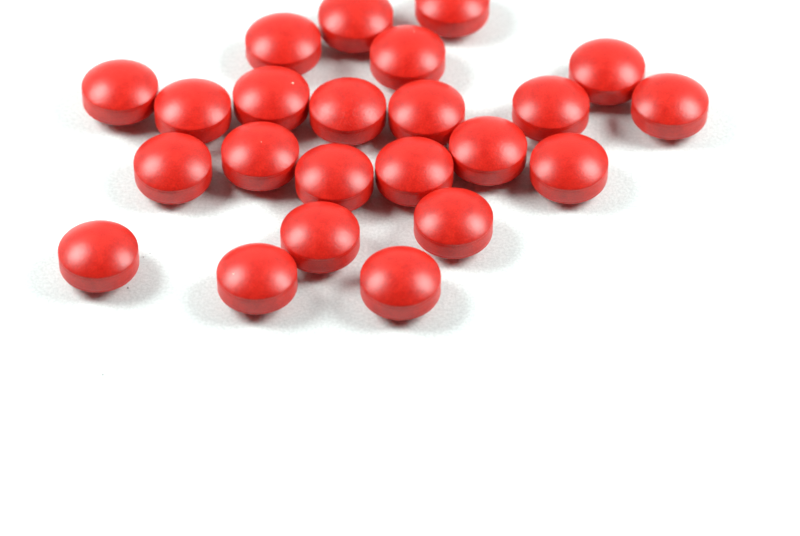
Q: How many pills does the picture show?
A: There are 23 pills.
